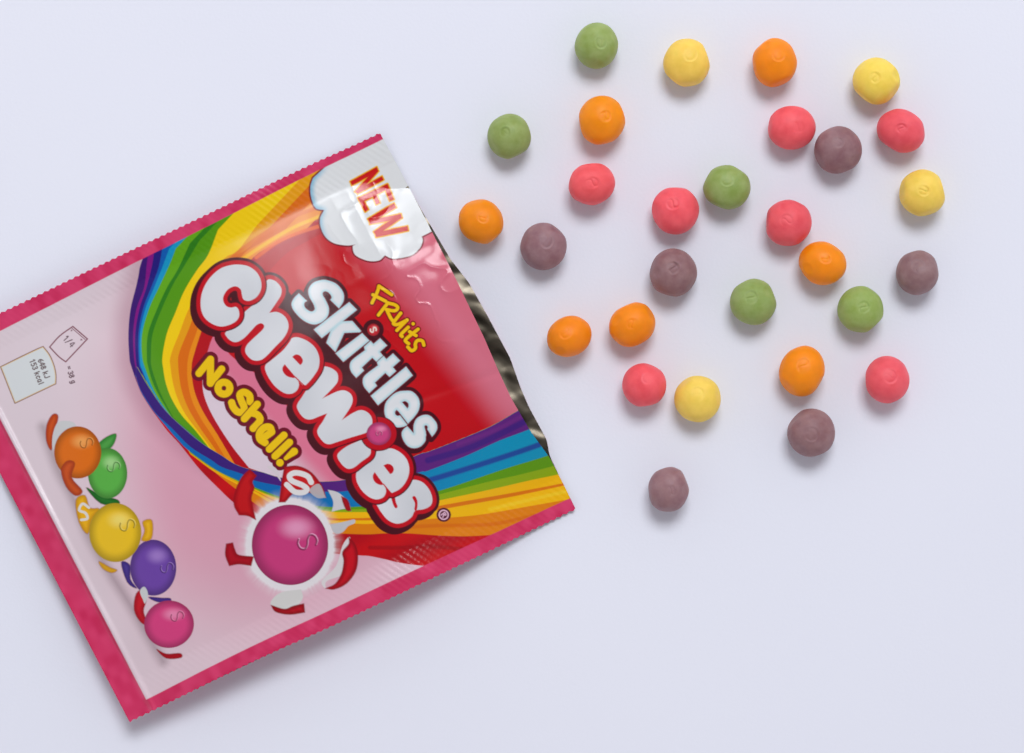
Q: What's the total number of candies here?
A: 29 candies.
